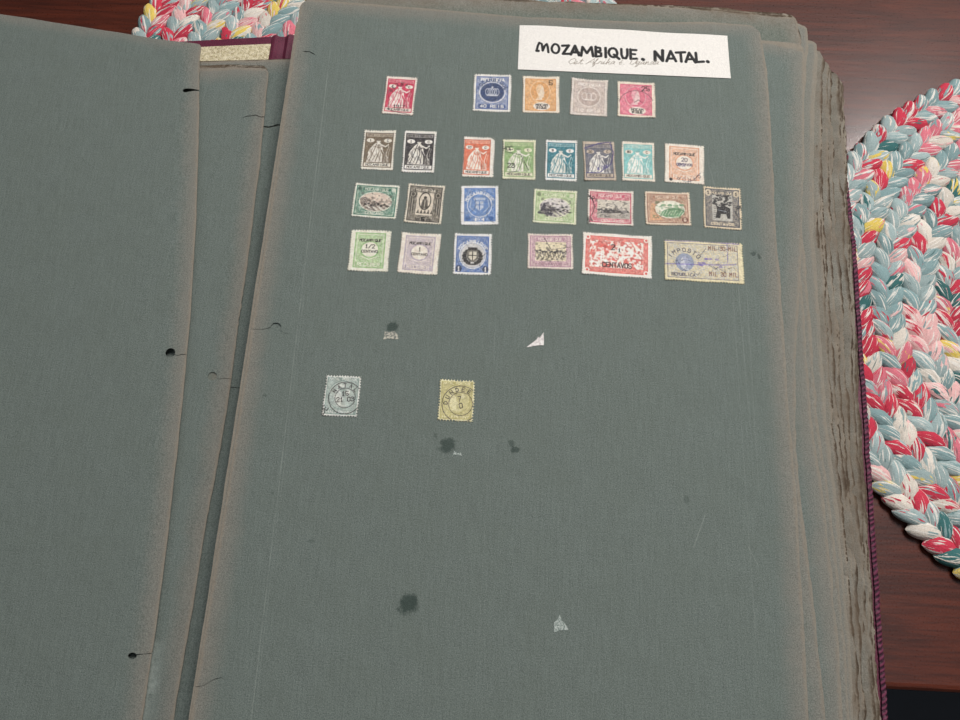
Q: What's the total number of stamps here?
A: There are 28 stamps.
